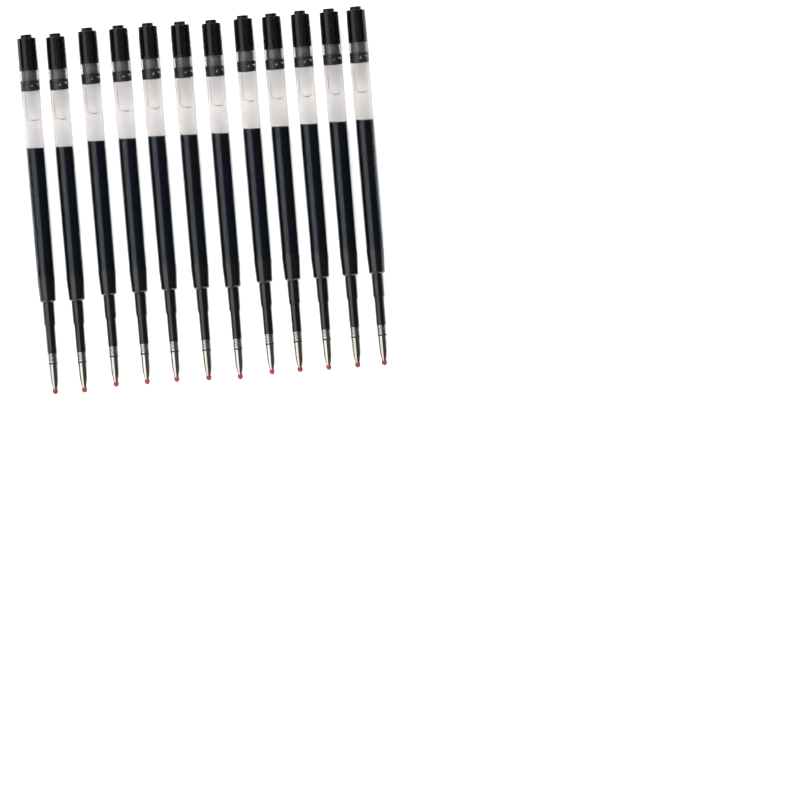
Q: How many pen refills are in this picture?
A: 12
